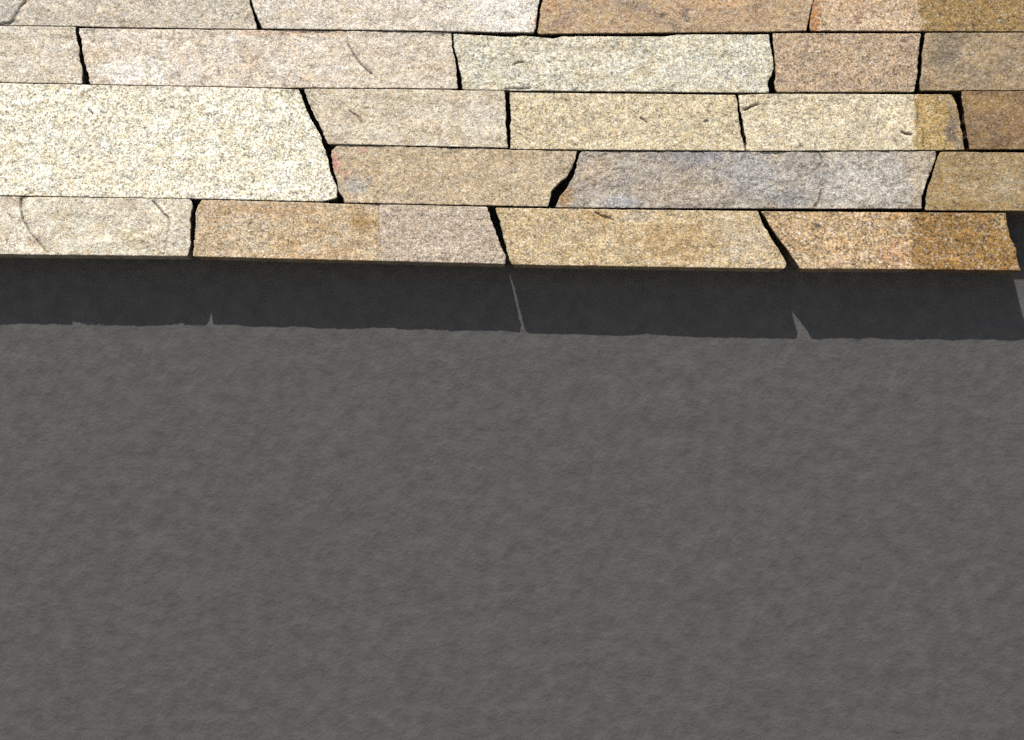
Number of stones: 21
